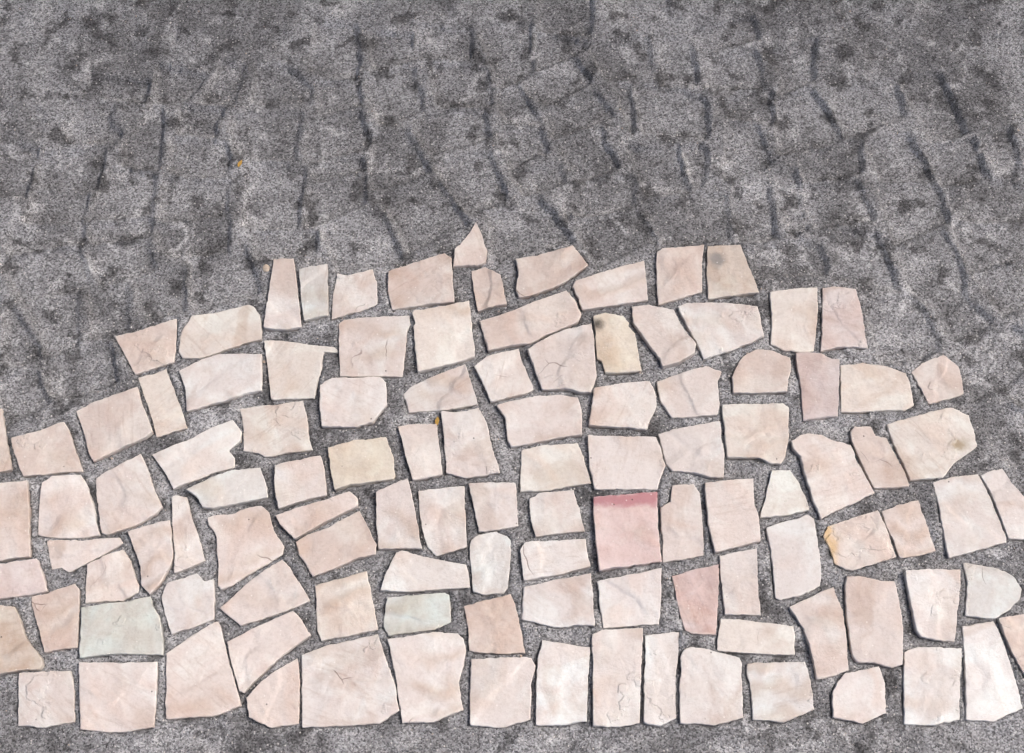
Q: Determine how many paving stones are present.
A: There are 112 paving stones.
